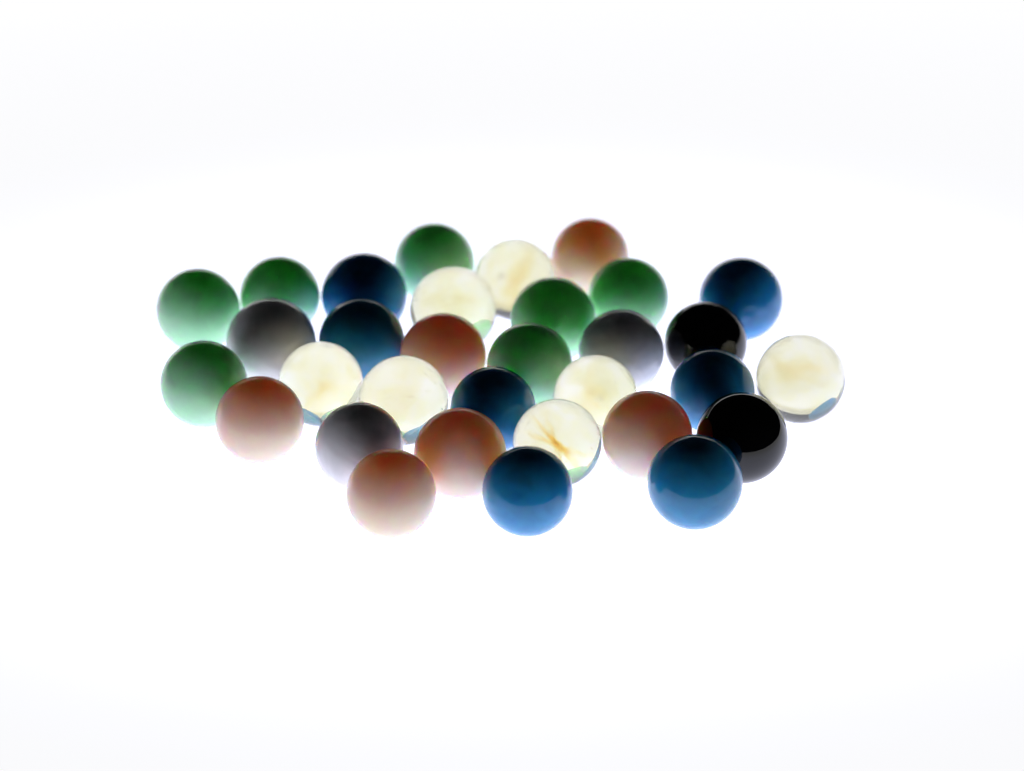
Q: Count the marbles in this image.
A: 32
